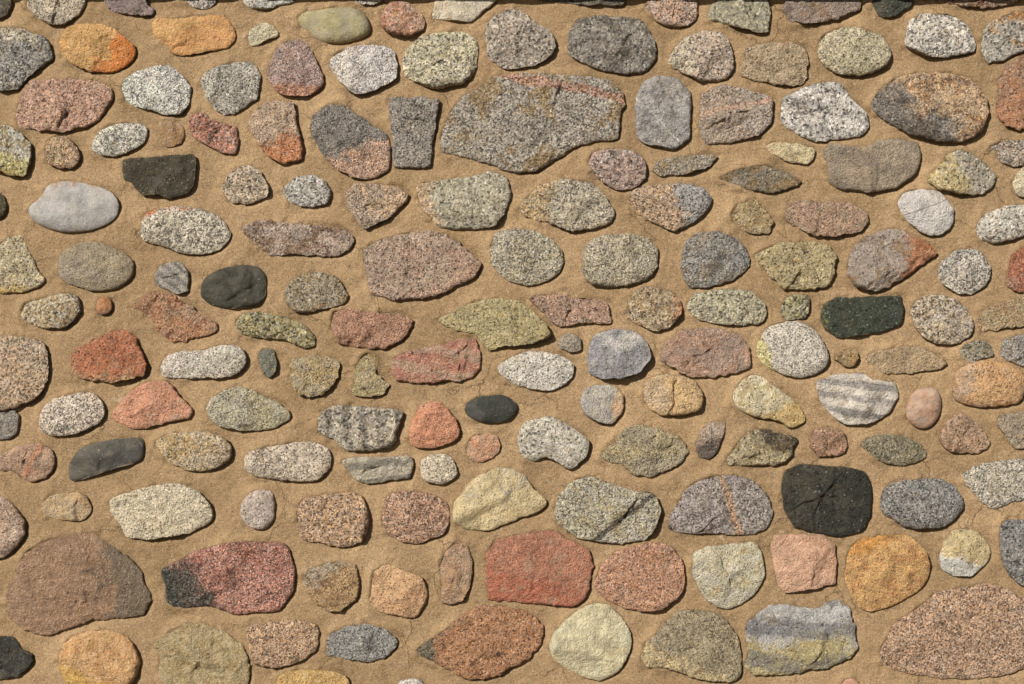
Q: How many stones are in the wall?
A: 176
